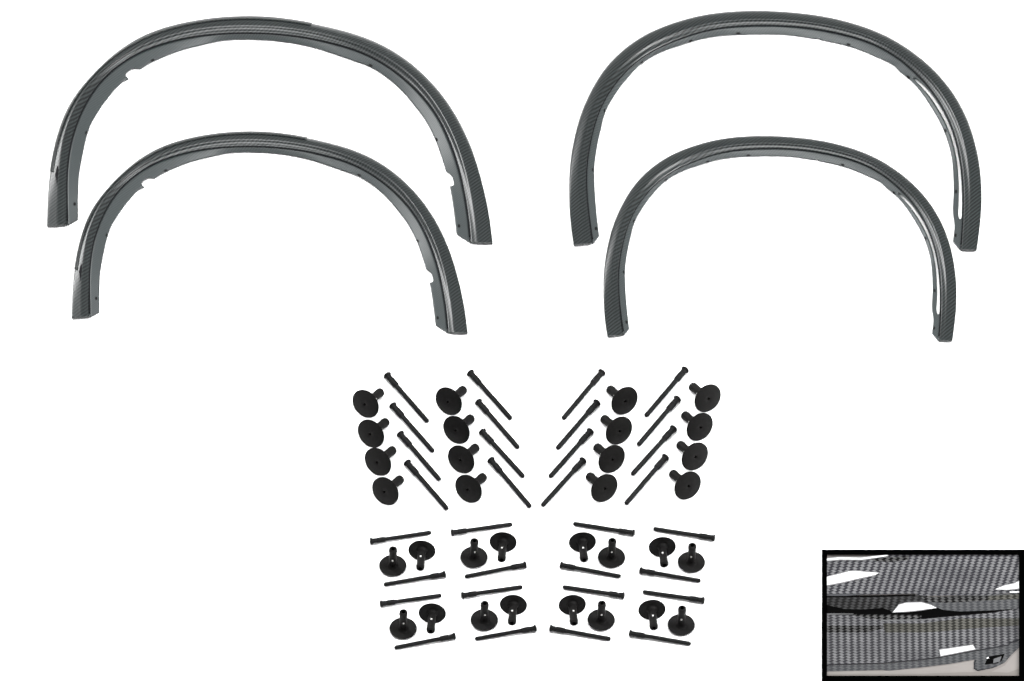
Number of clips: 32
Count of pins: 32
